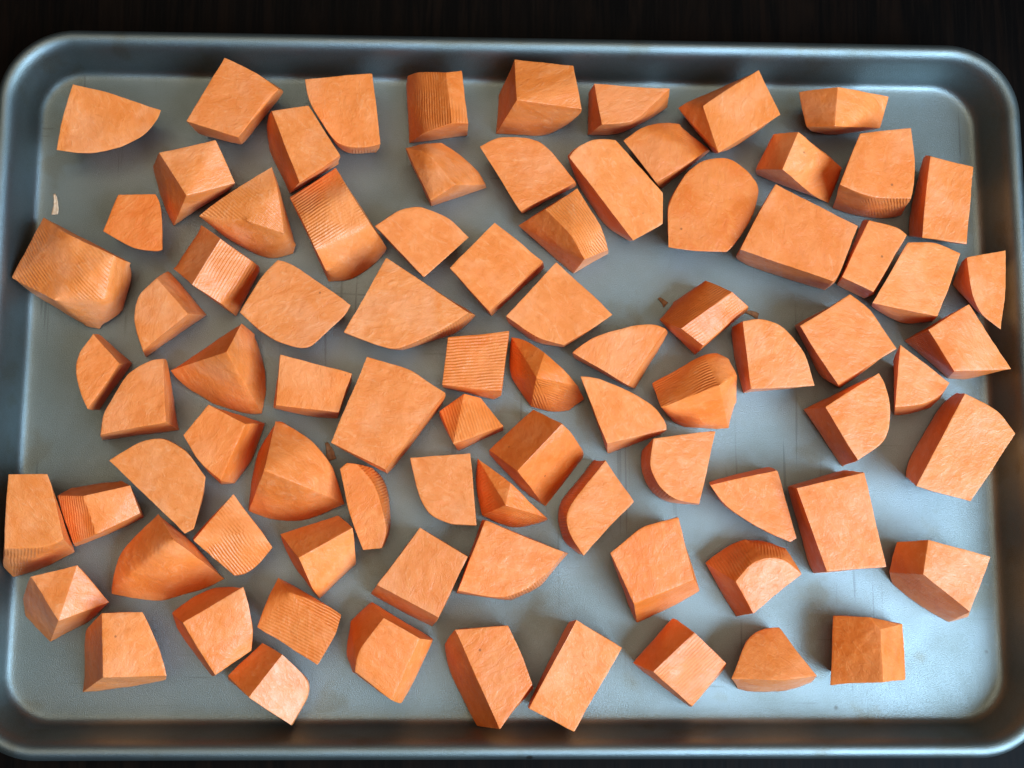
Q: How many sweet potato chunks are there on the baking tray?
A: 84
